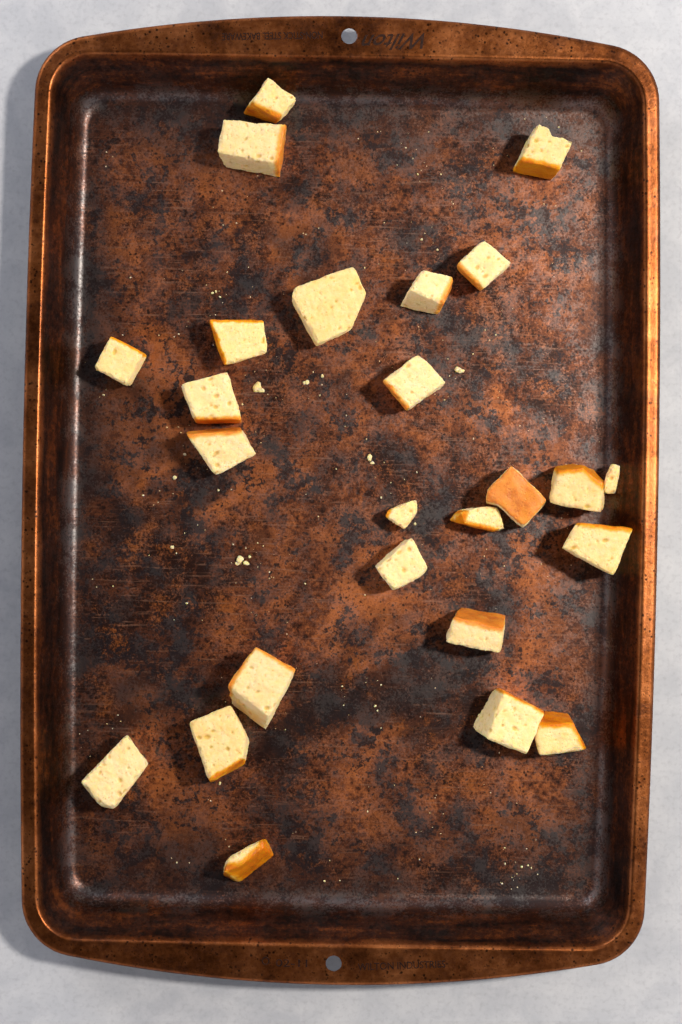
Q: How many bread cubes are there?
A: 25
